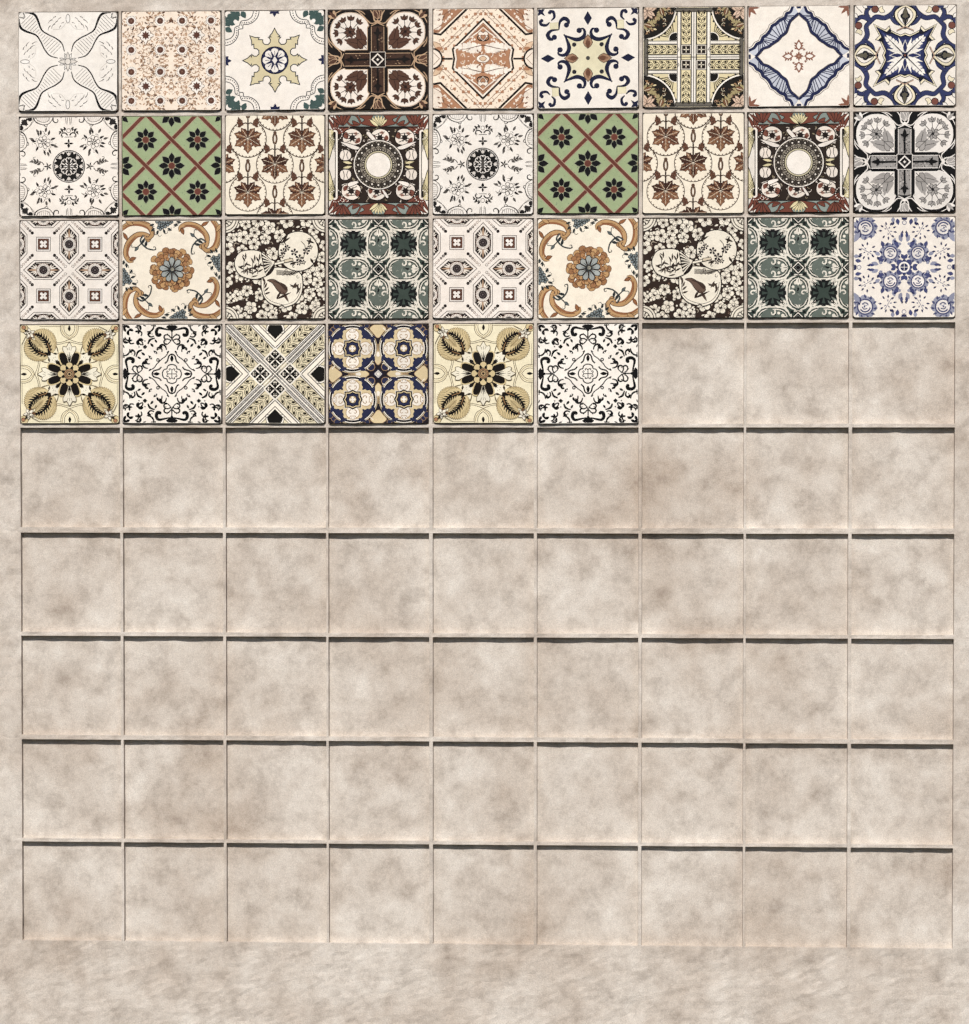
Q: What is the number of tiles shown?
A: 33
